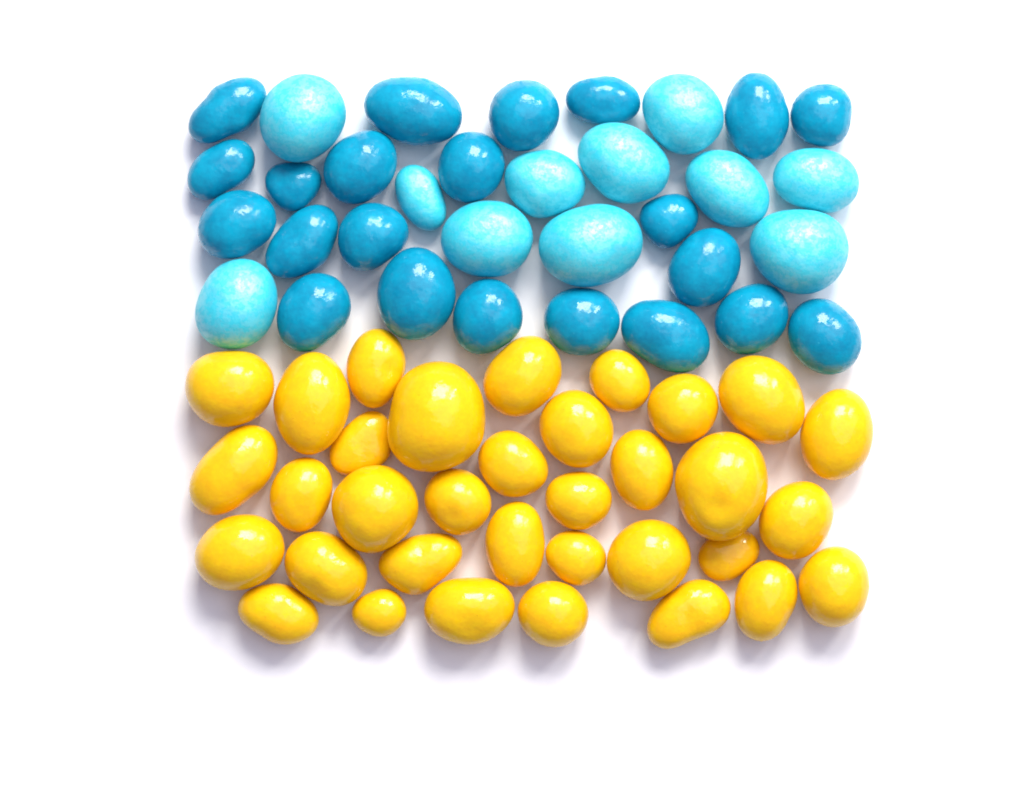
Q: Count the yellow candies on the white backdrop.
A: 34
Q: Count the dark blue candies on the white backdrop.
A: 22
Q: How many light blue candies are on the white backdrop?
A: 11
